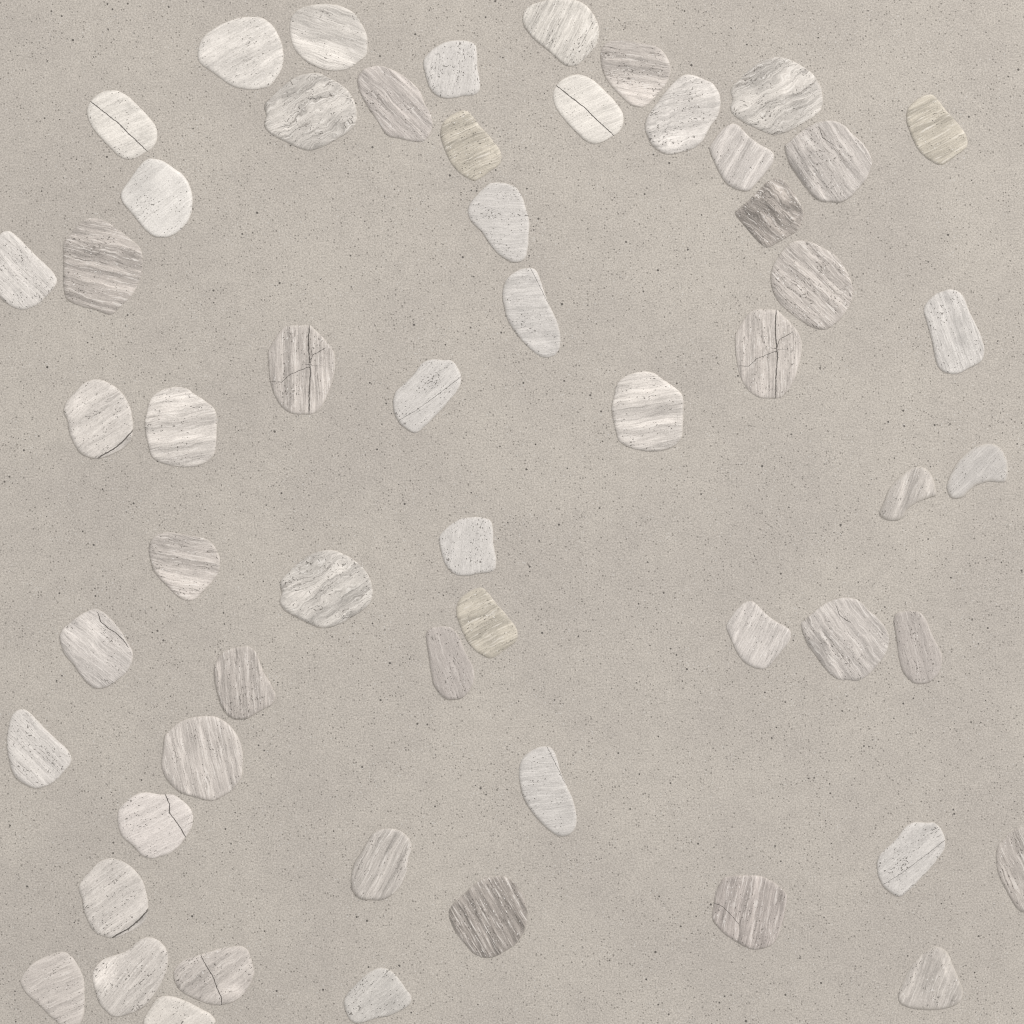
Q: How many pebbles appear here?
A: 57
